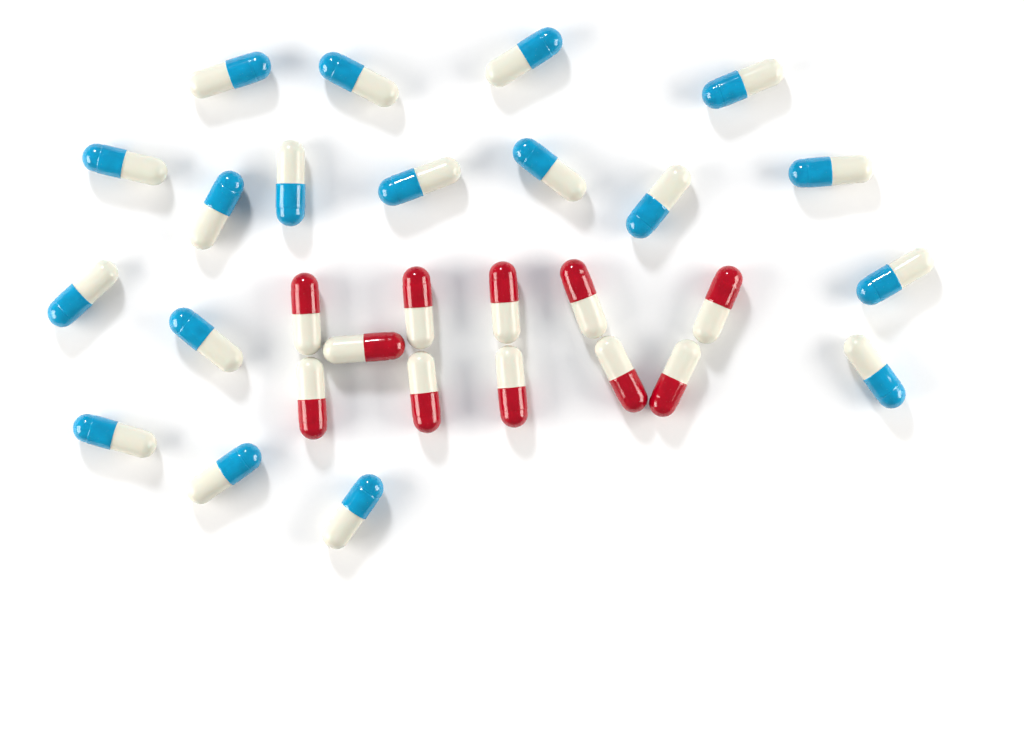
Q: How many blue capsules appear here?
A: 18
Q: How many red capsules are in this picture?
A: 11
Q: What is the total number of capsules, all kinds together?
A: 29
